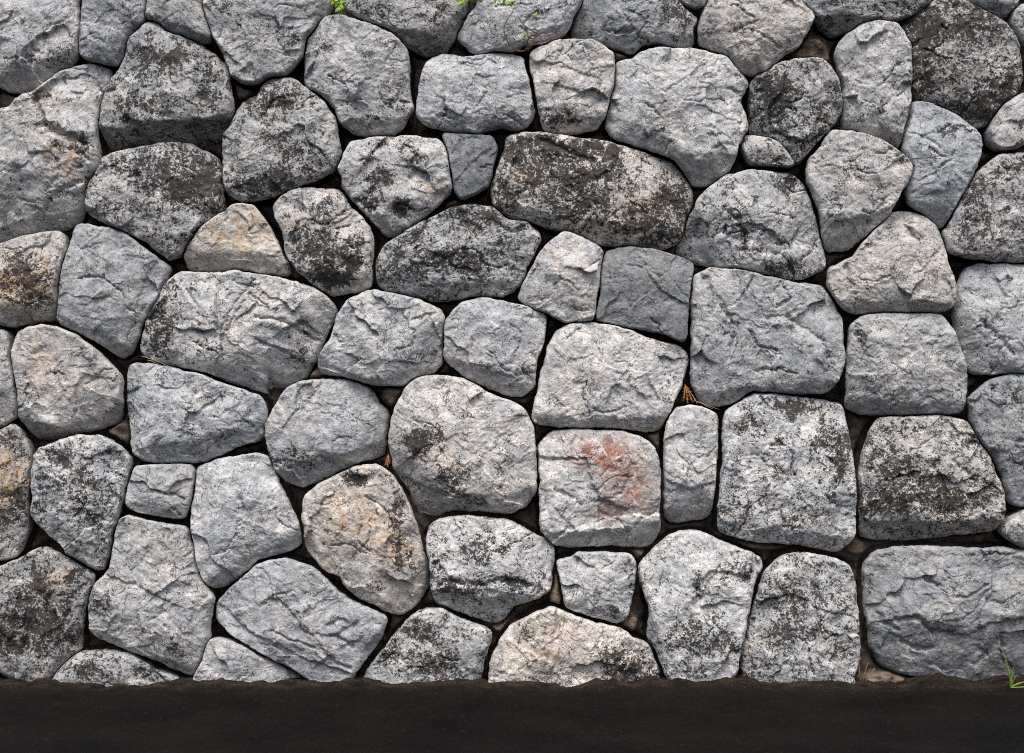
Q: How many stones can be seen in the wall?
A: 75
